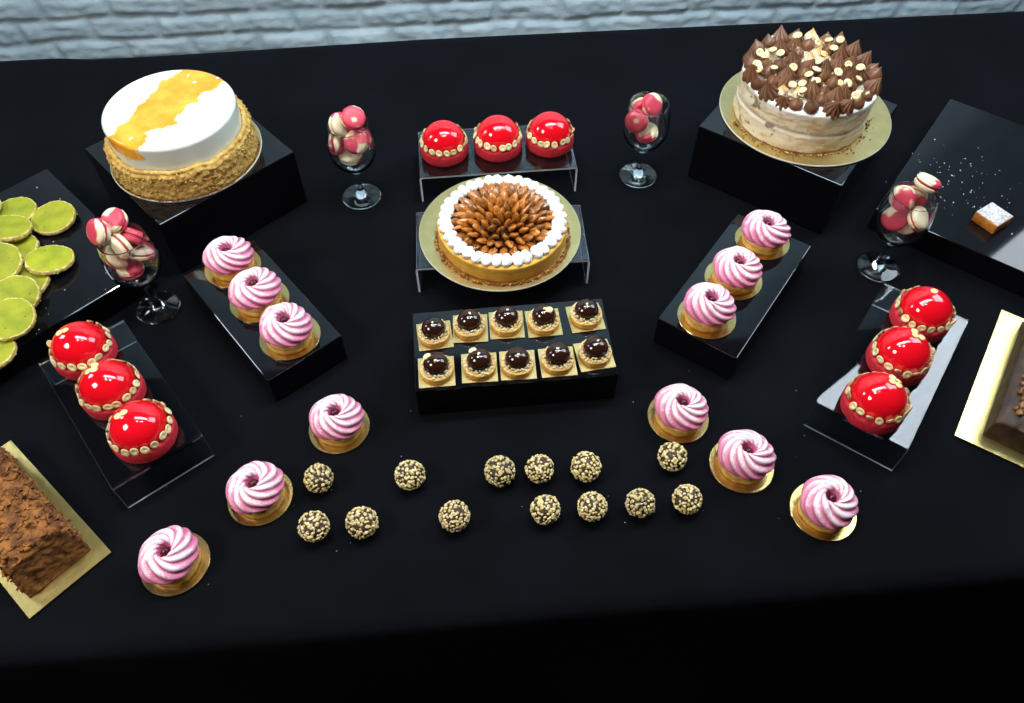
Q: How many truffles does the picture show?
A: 13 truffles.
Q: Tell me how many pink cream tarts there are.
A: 12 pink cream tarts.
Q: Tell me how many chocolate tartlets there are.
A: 10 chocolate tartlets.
